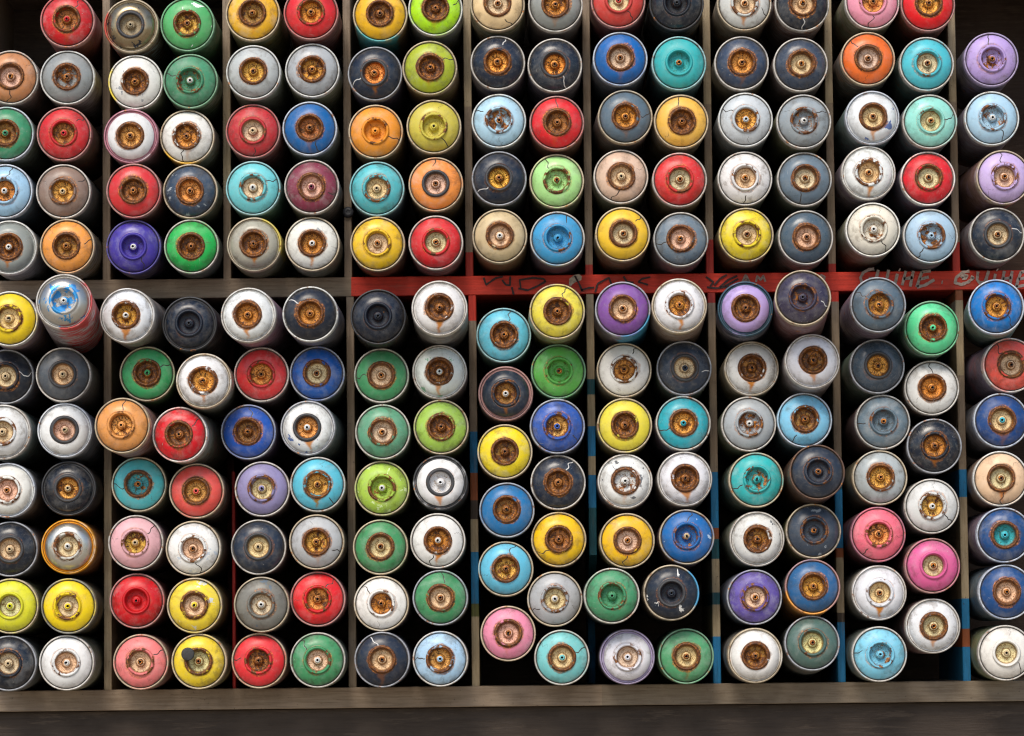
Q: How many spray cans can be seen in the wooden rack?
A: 200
